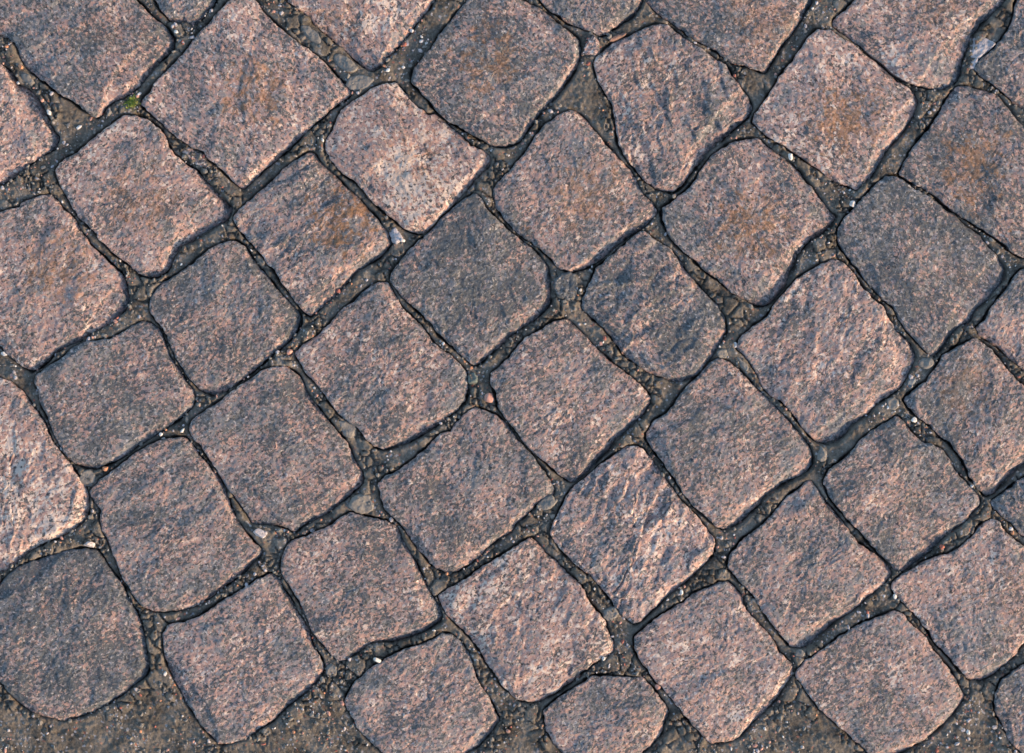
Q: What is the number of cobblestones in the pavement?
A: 48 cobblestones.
